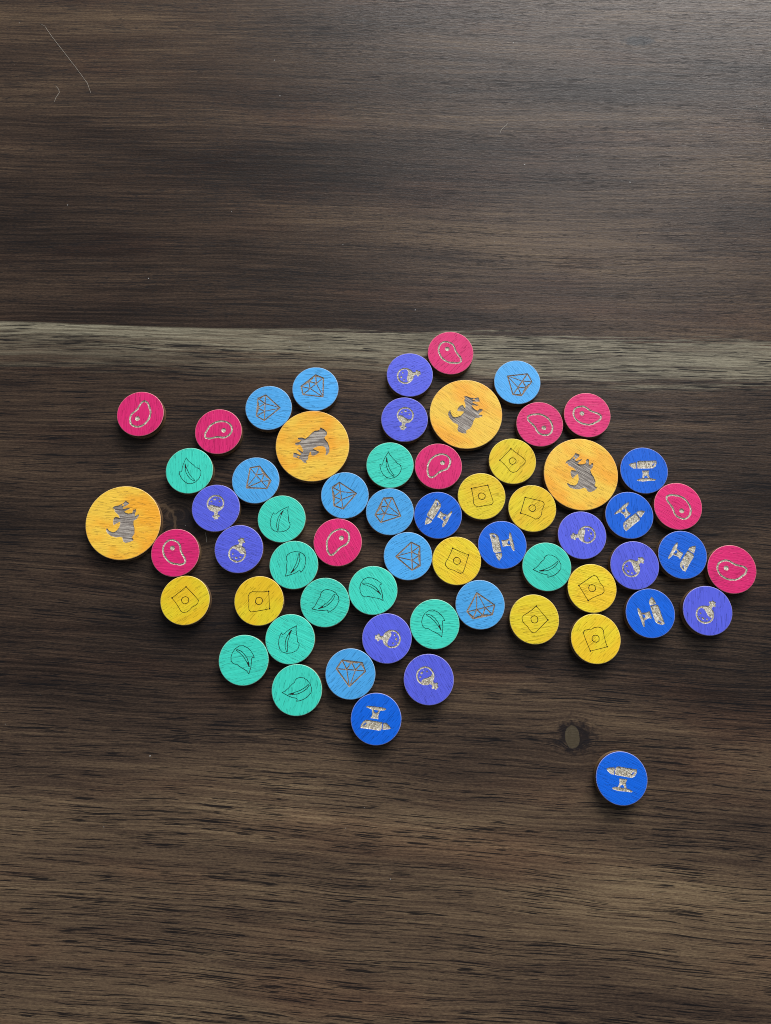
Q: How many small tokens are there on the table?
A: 56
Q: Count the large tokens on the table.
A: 4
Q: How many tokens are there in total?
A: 60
